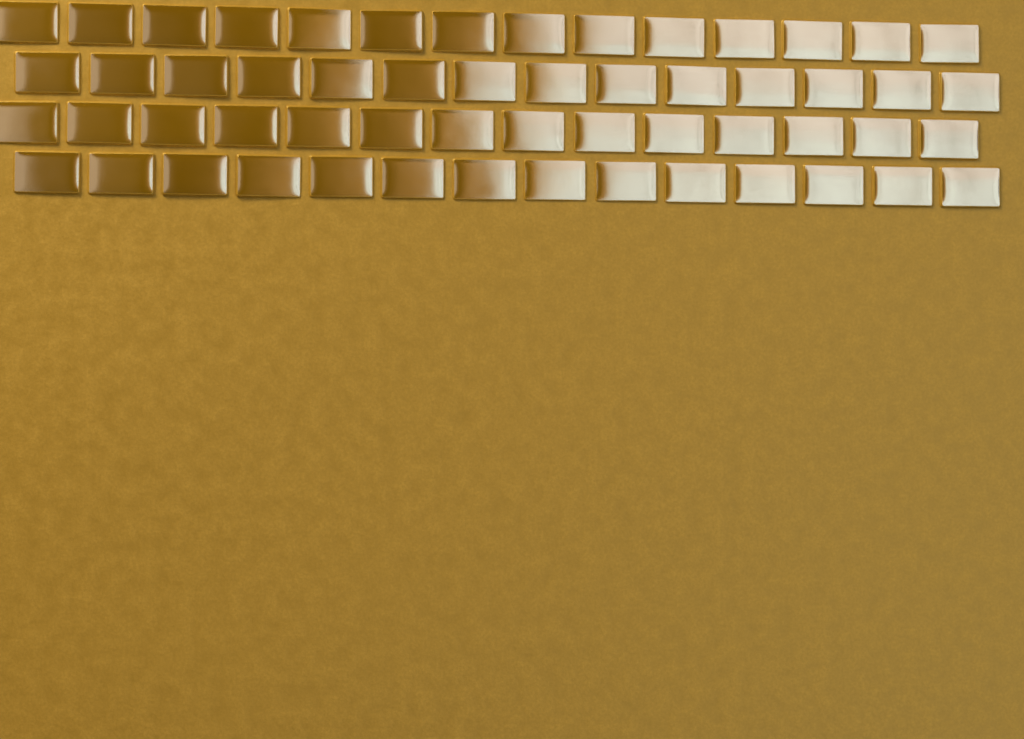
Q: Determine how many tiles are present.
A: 56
